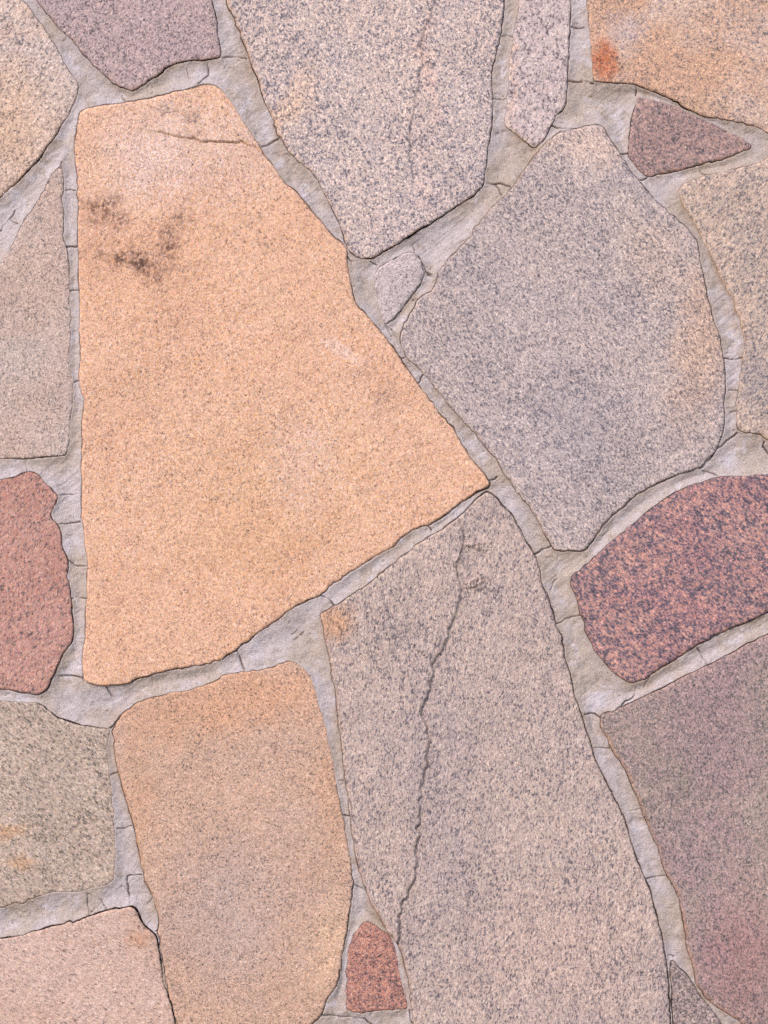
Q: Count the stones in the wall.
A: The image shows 20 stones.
